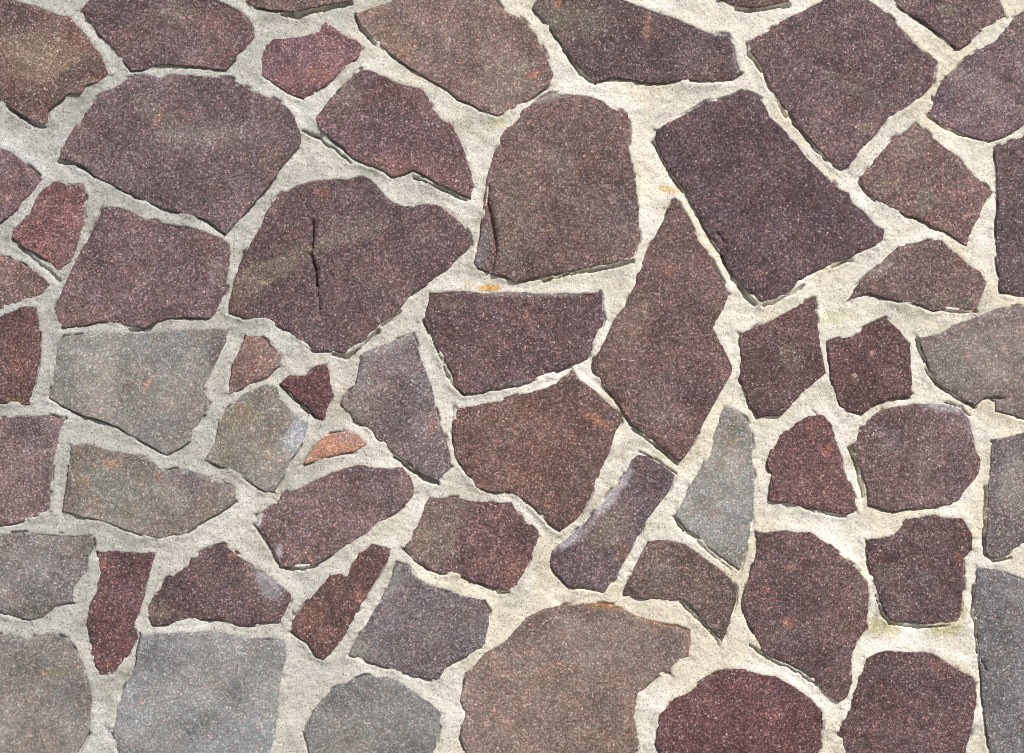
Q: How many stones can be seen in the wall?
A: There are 59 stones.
